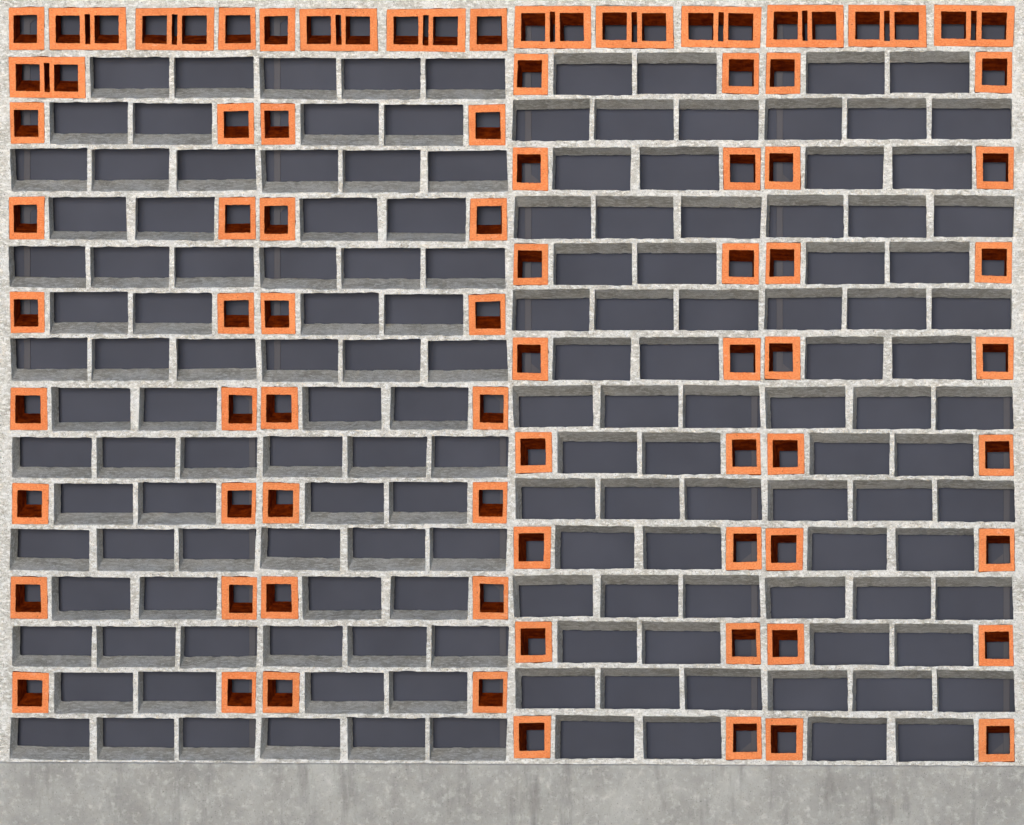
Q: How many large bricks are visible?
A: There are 11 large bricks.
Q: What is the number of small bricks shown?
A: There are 64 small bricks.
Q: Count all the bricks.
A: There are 75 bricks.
